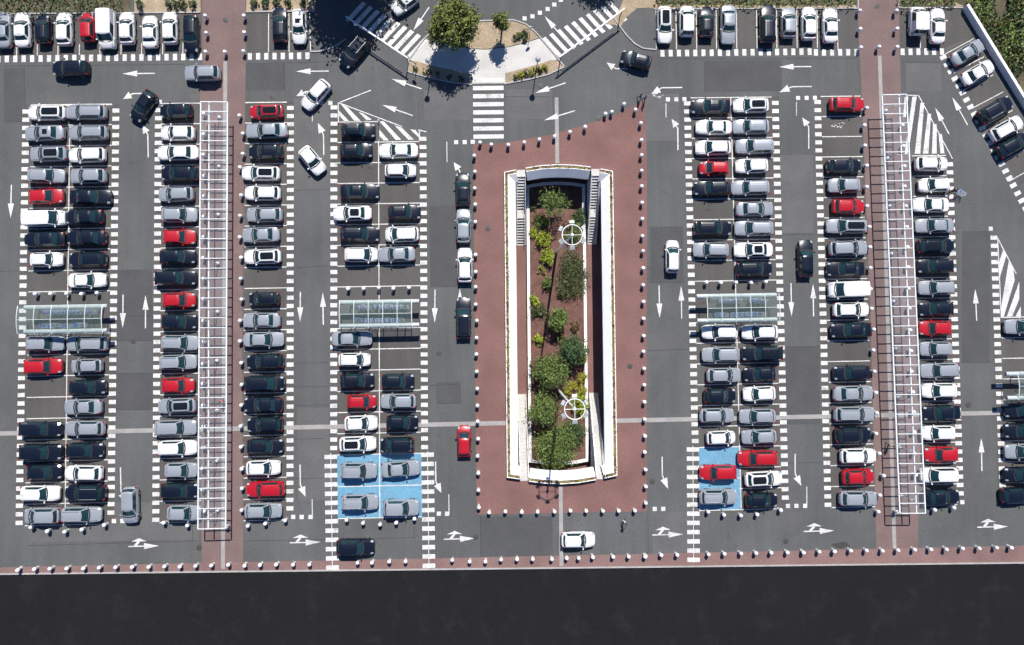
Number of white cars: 62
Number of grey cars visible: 65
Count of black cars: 70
